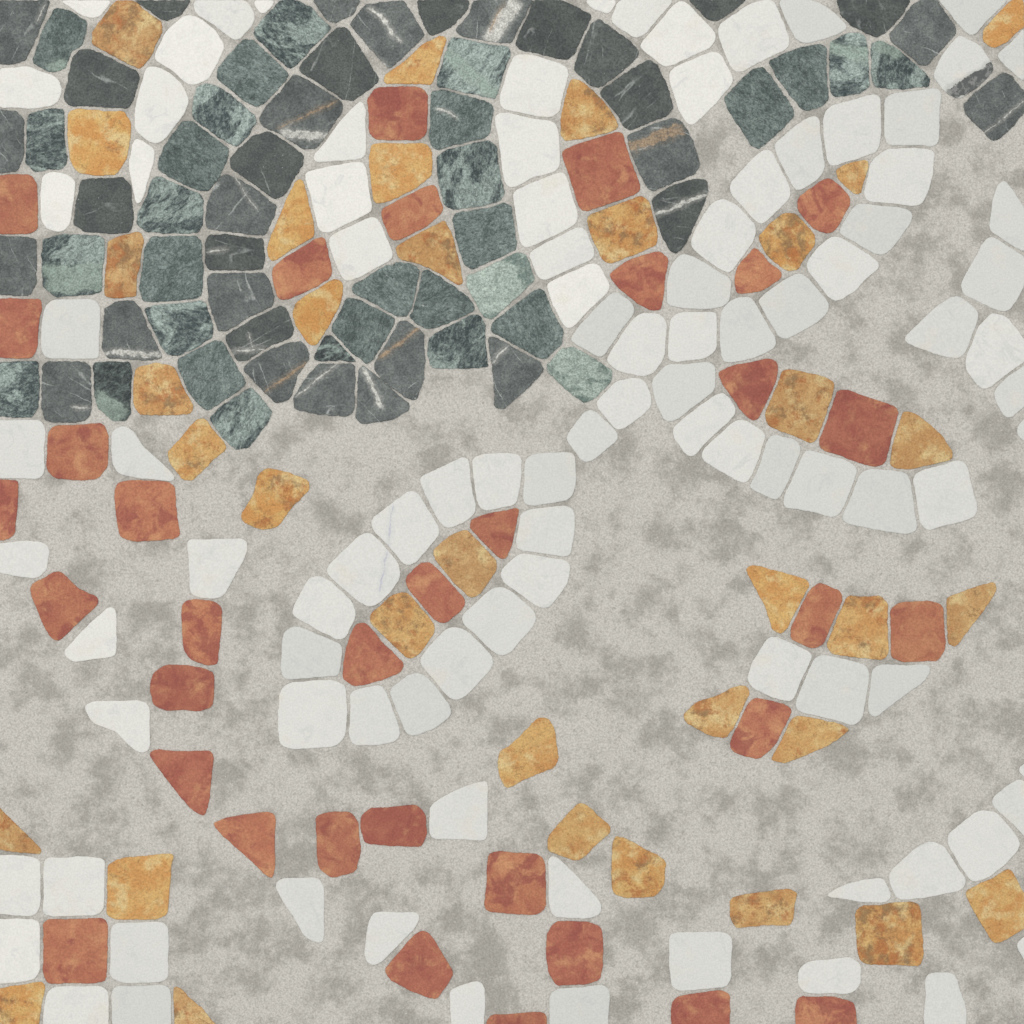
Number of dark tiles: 63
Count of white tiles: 99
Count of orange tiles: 35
